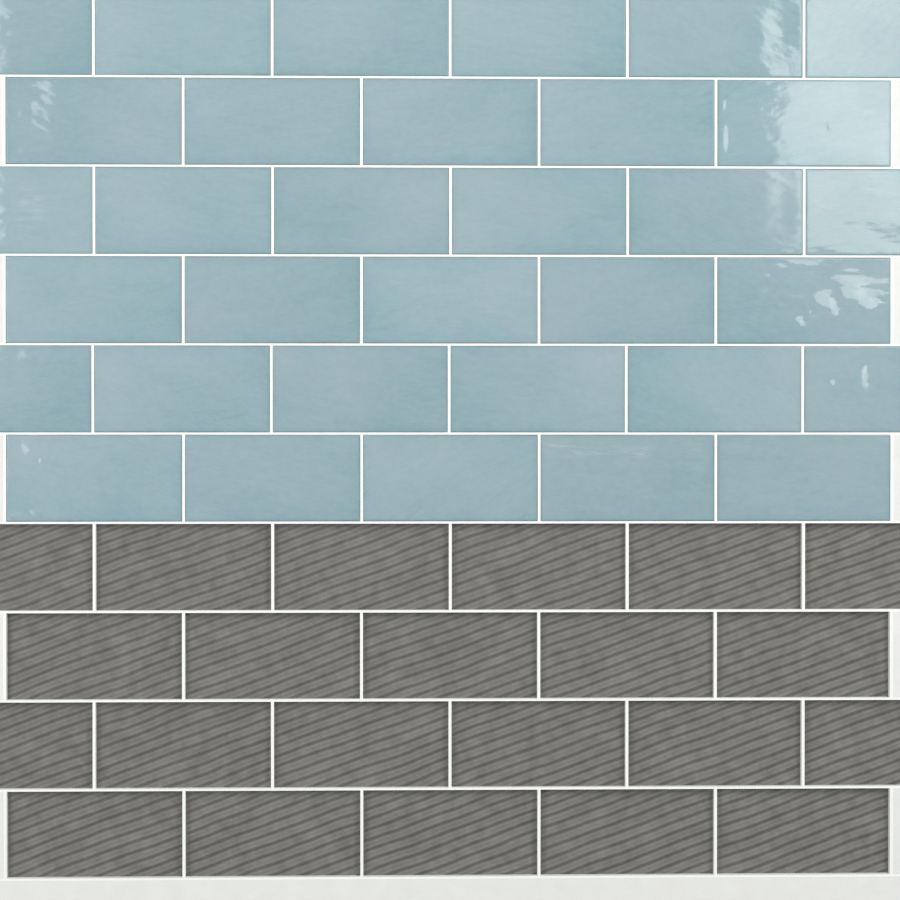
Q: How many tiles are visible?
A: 33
